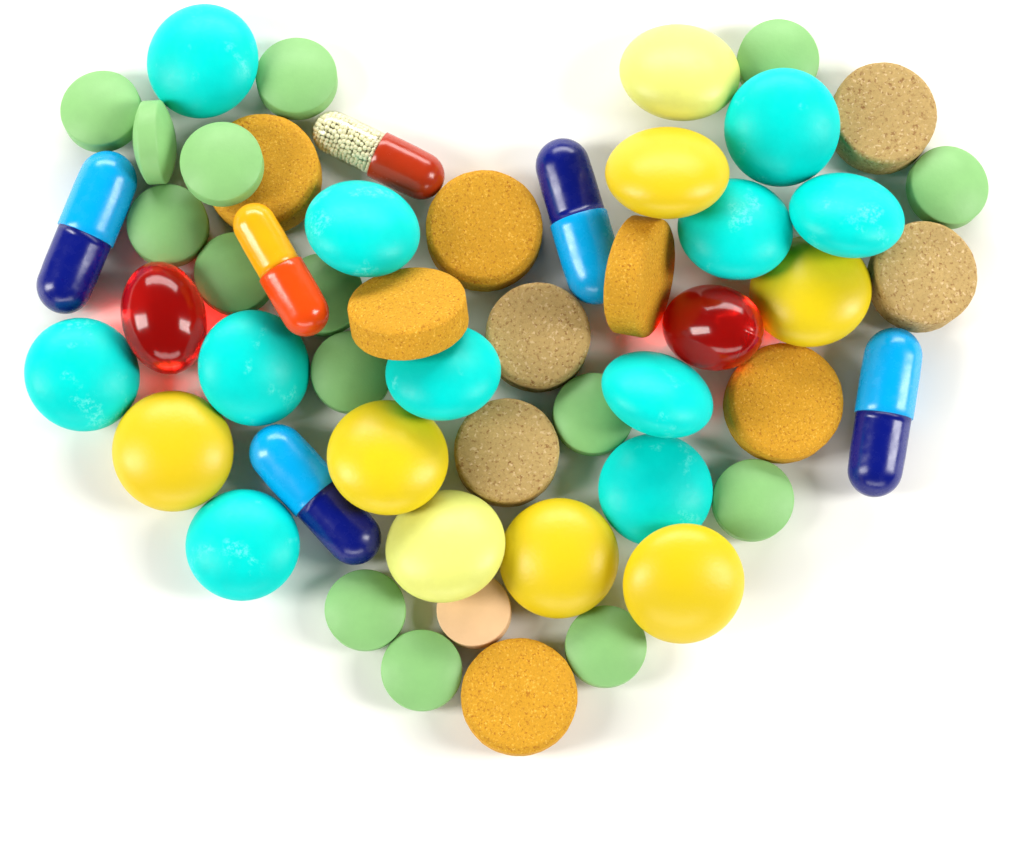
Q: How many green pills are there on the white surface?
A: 15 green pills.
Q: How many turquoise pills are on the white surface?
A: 11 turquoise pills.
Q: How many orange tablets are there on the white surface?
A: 6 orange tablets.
